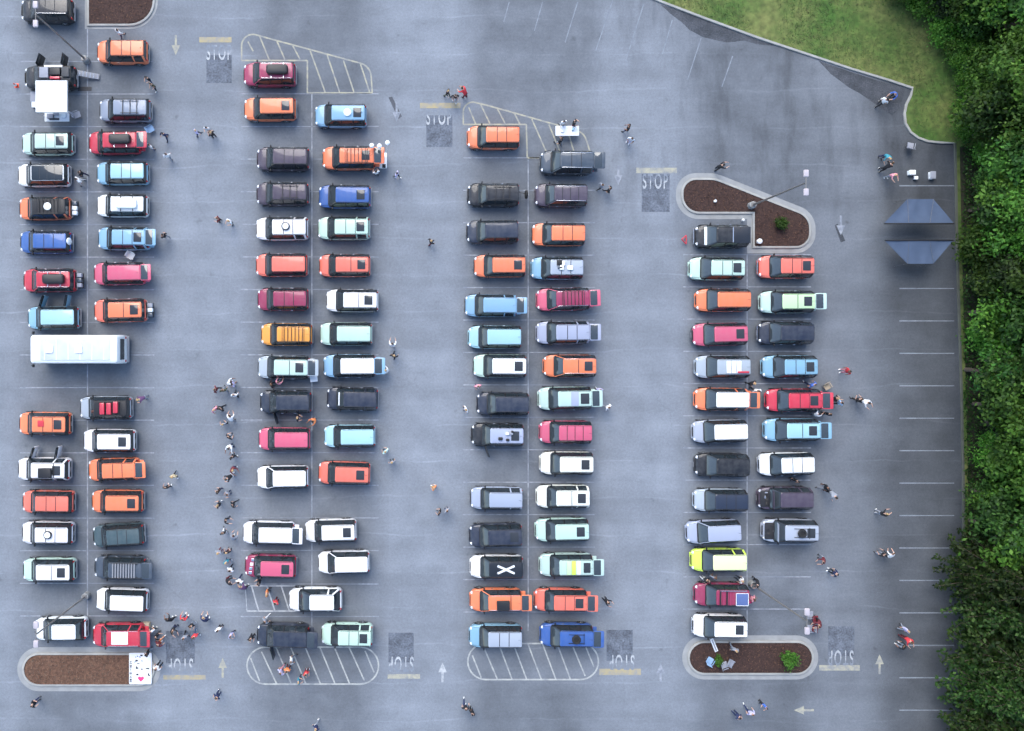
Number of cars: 111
